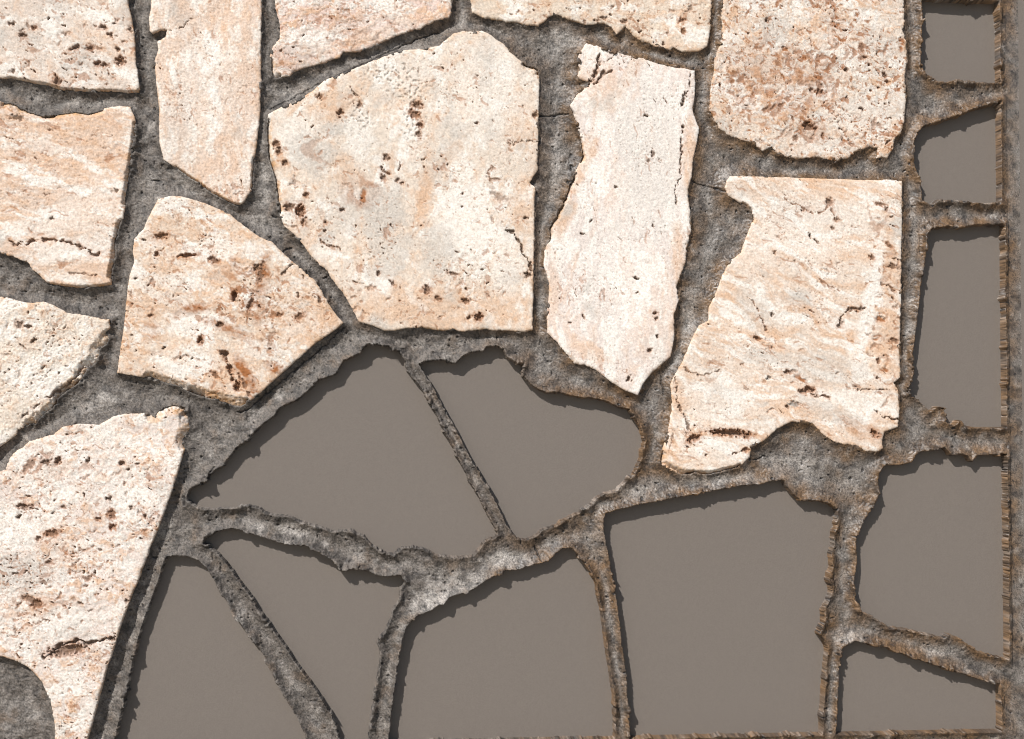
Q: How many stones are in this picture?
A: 12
